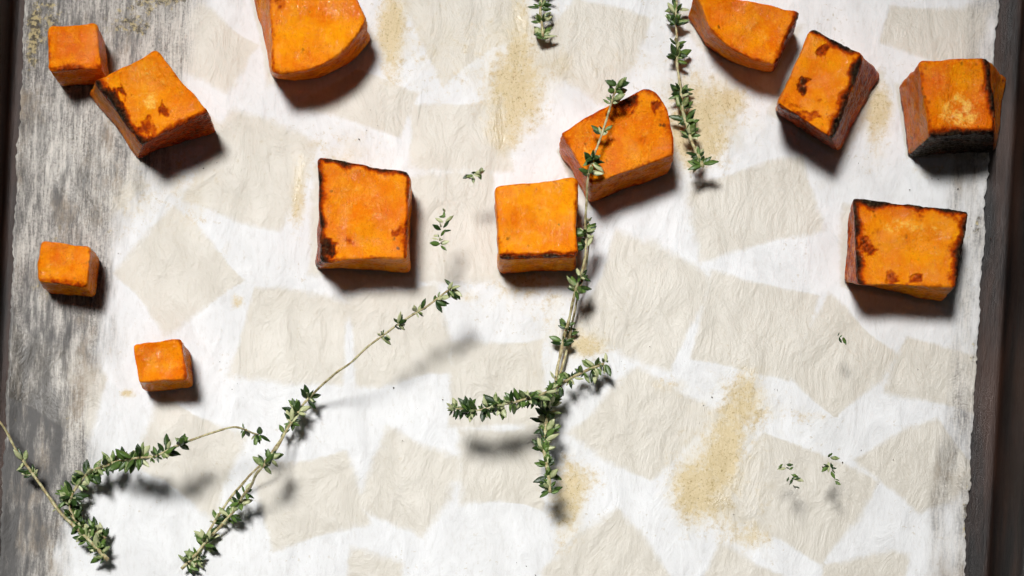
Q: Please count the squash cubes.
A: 12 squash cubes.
